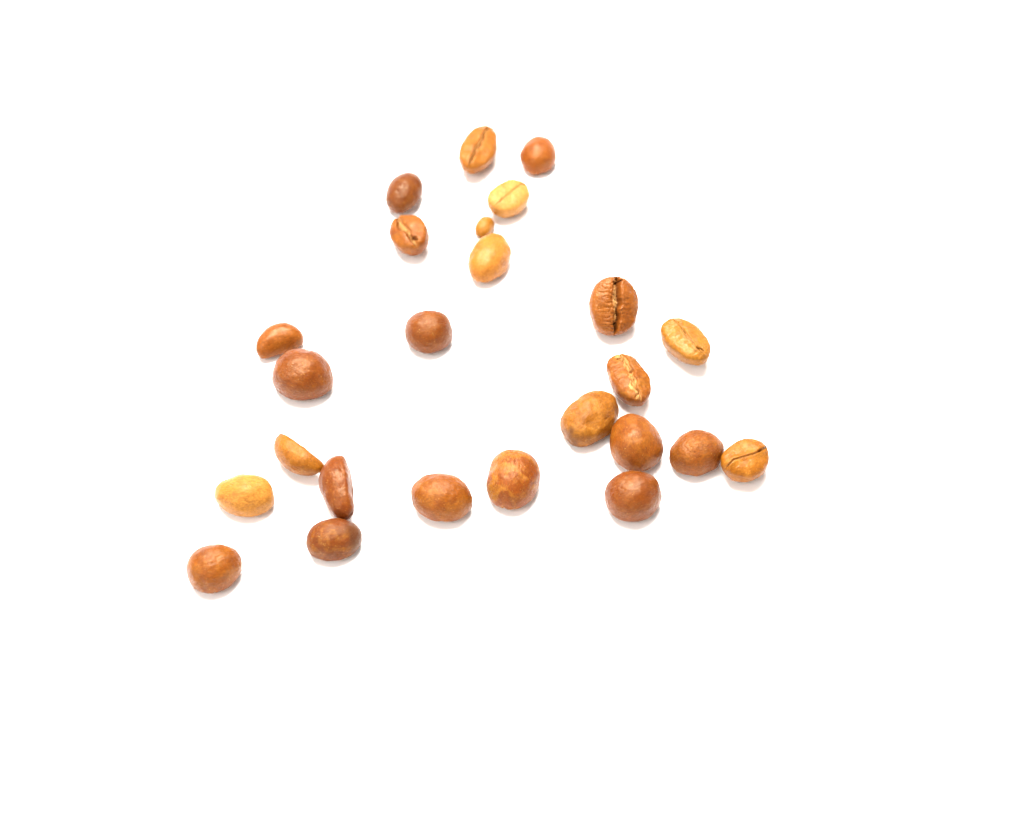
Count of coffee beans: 25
